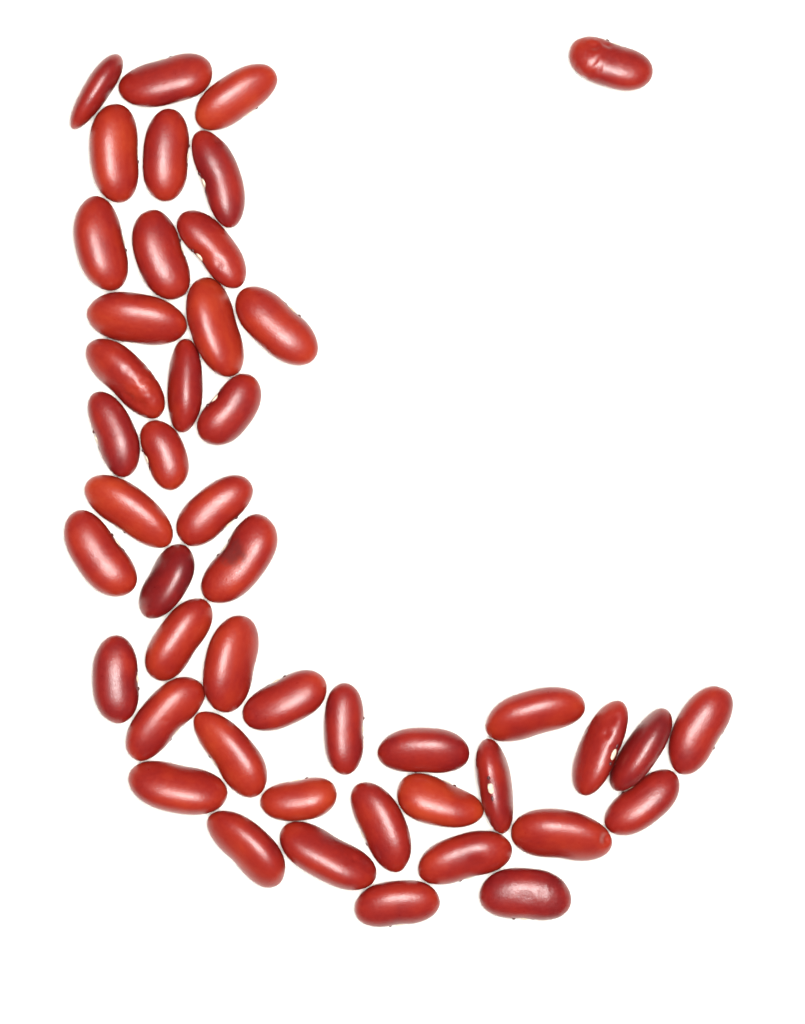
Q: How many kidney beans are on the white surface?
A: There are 47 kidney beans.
